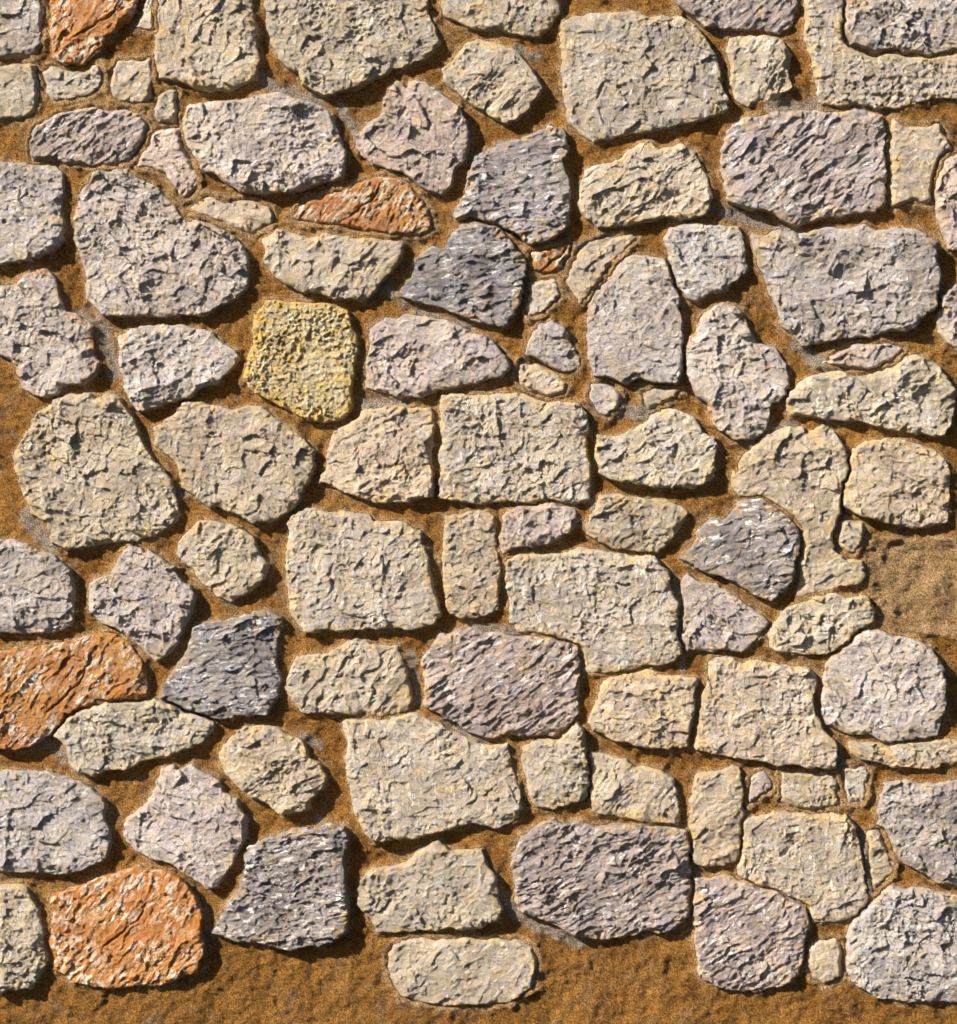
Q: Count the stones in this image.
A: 99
